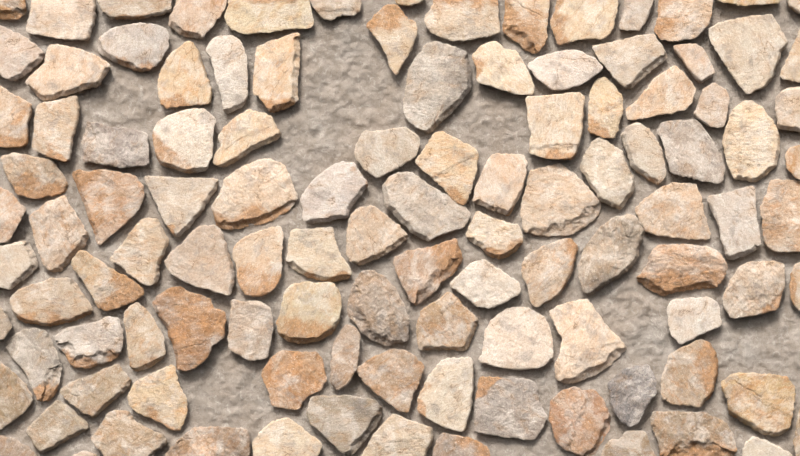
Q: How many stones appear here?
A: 111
